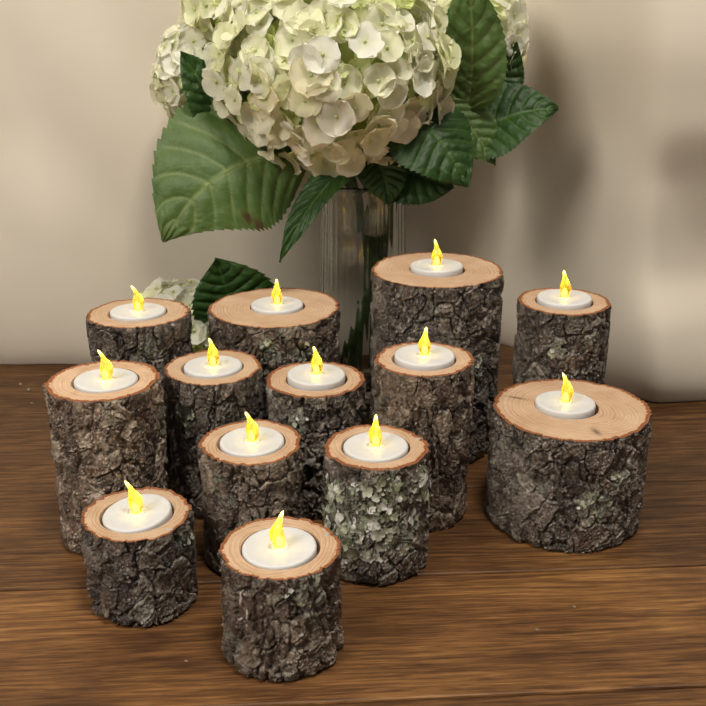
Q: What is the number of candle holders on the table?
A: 13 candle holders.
